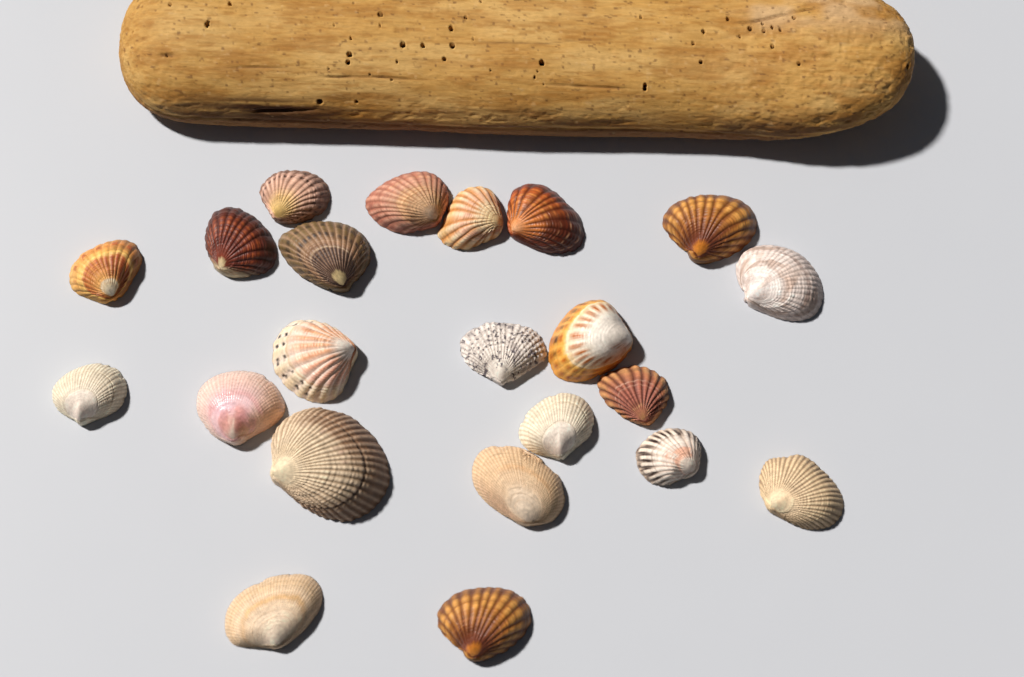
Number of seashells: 22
